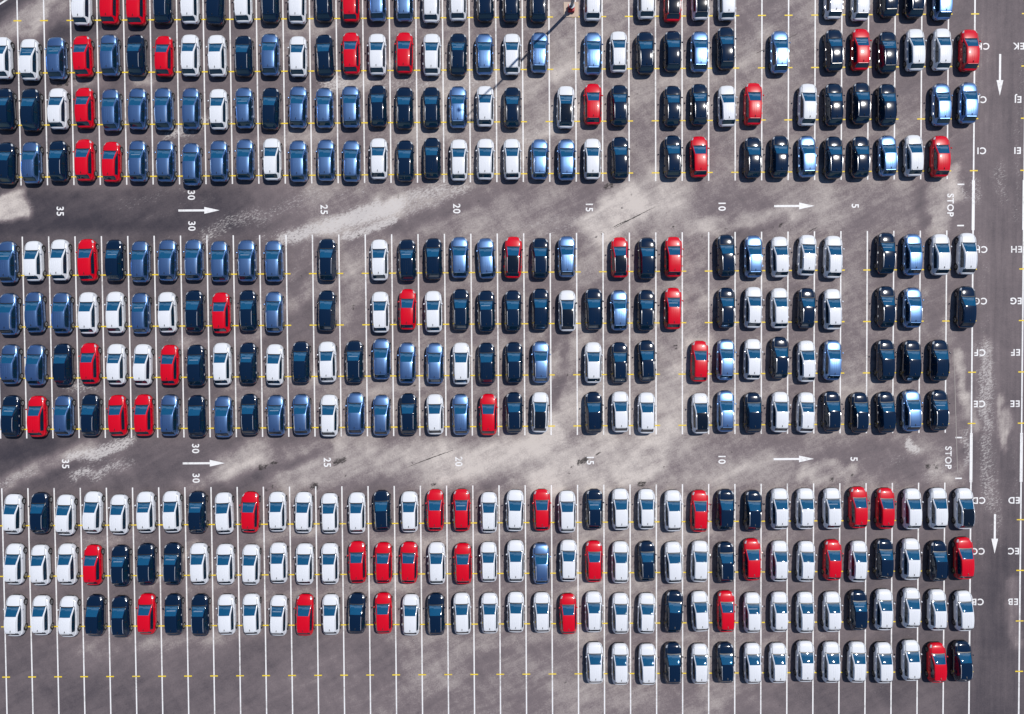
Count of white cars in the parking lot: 149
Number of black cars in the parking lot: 111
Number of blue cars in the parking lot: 73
